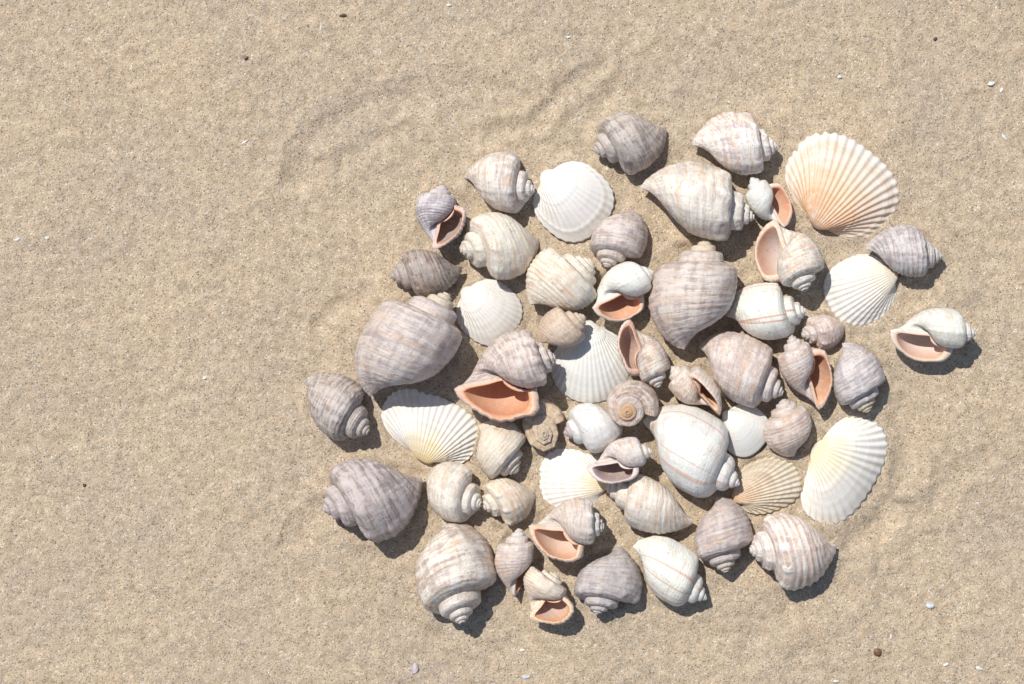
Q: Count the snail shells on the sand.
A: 45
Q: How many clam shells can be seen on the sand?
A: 10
